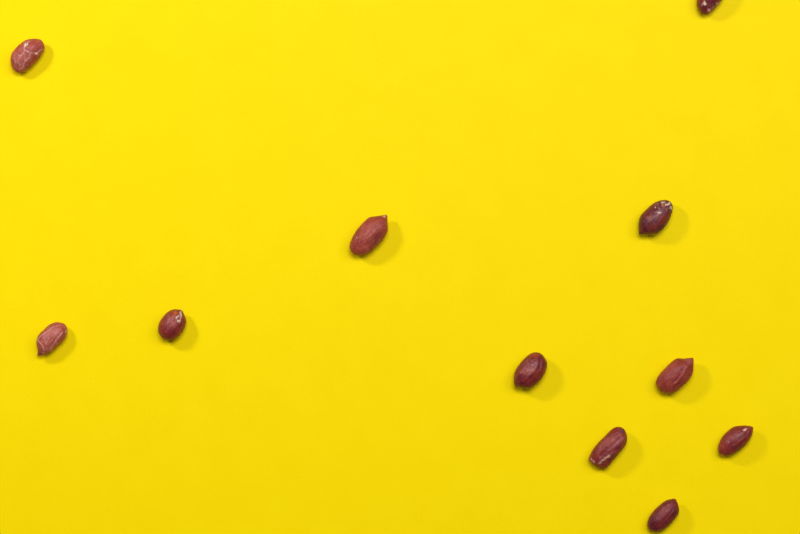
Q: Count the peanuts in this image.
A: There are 11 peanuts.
